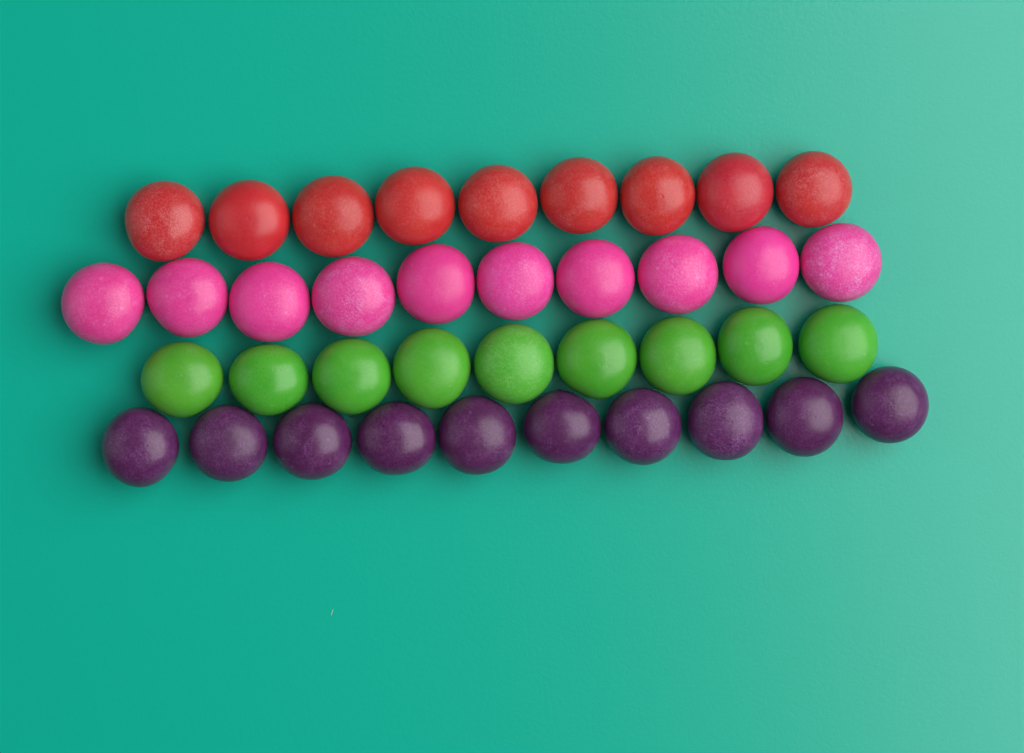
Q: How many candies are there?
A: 38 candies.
